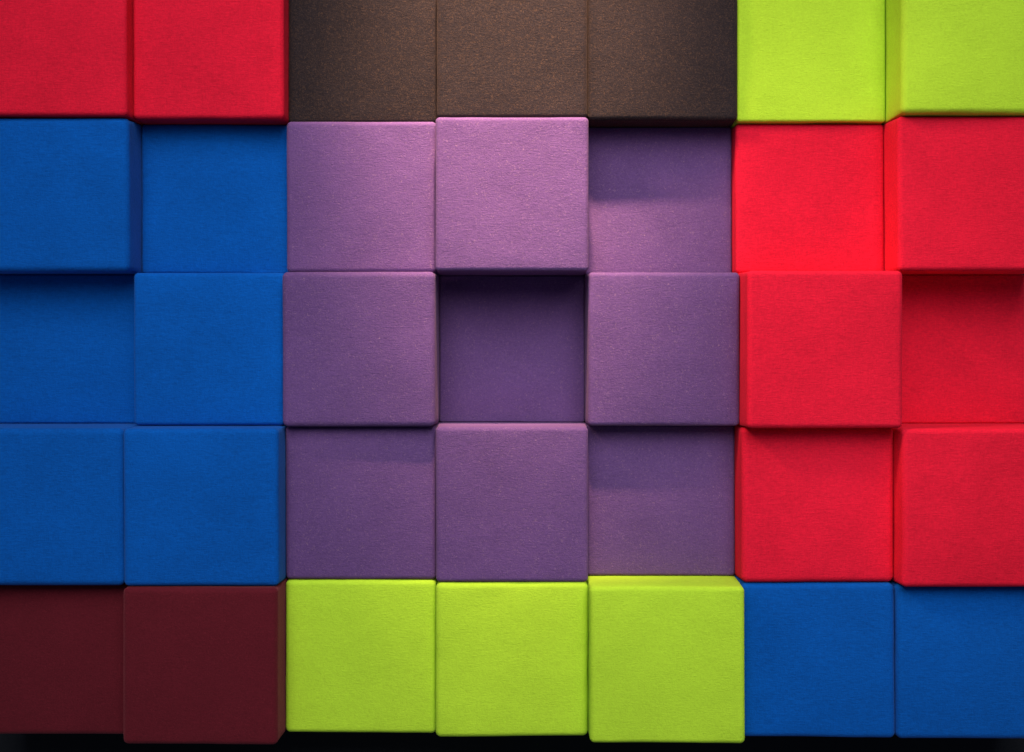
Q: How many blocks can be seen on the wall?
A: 35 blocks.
